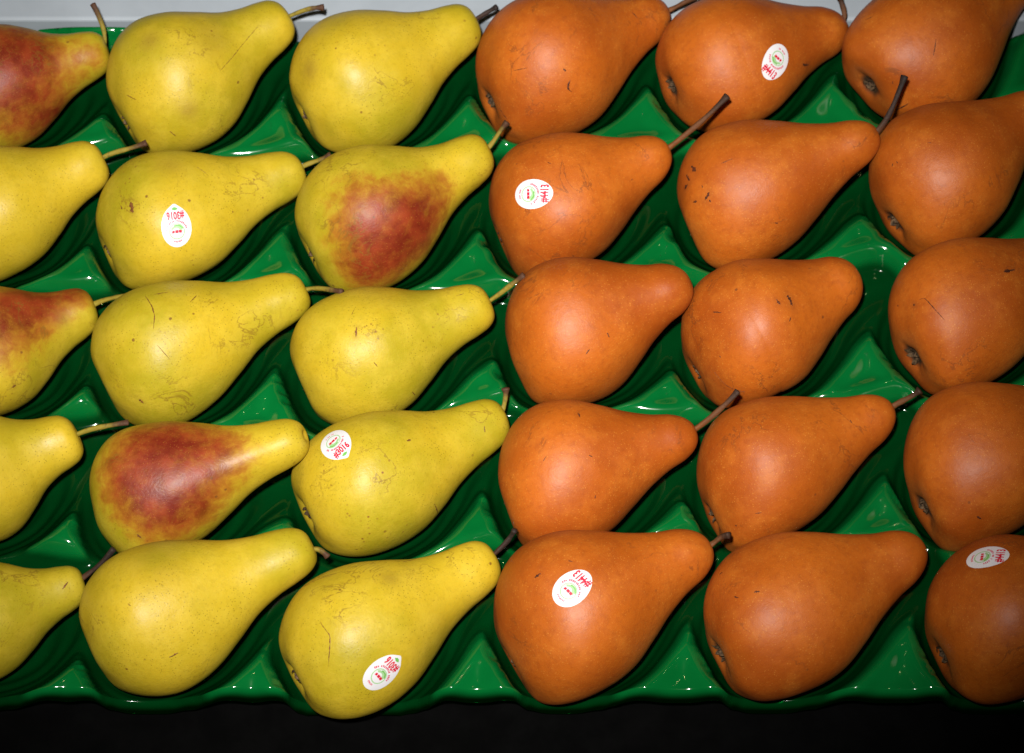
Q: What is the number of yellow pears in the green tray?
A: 15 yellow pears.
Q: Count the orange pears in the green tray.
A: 15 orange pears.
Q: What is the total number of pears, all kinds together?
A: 30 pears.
